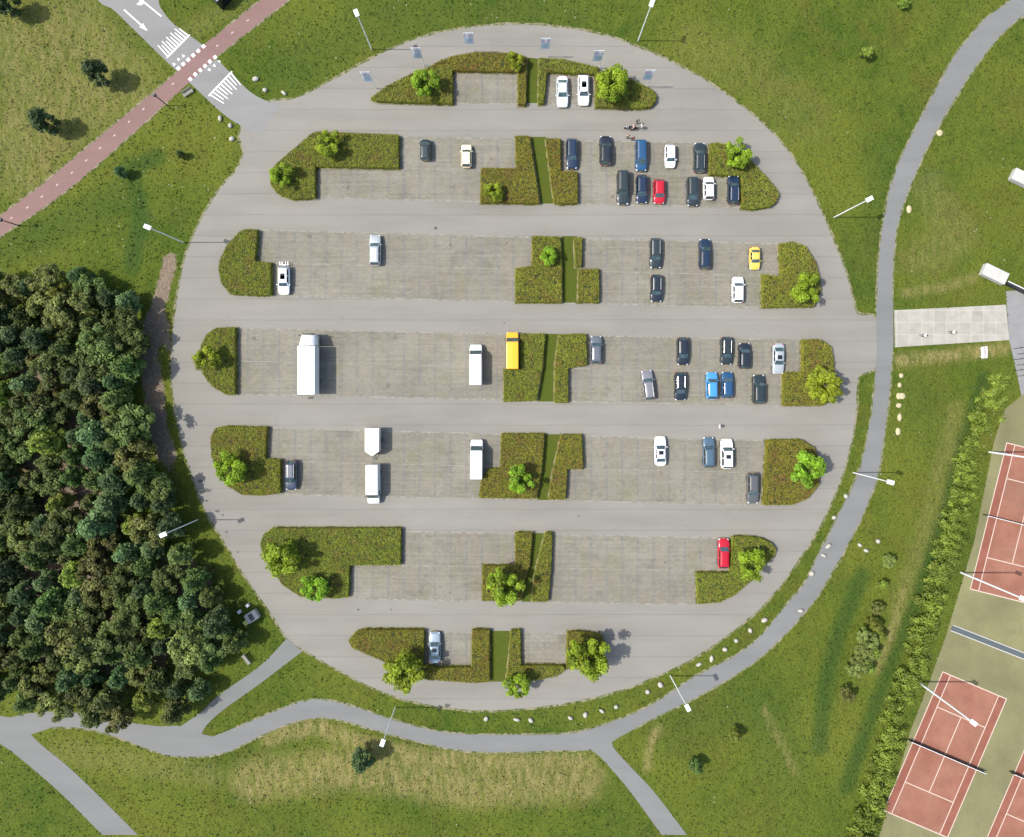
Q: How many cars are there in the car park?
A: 39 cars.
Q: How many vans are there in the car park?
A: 4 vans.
